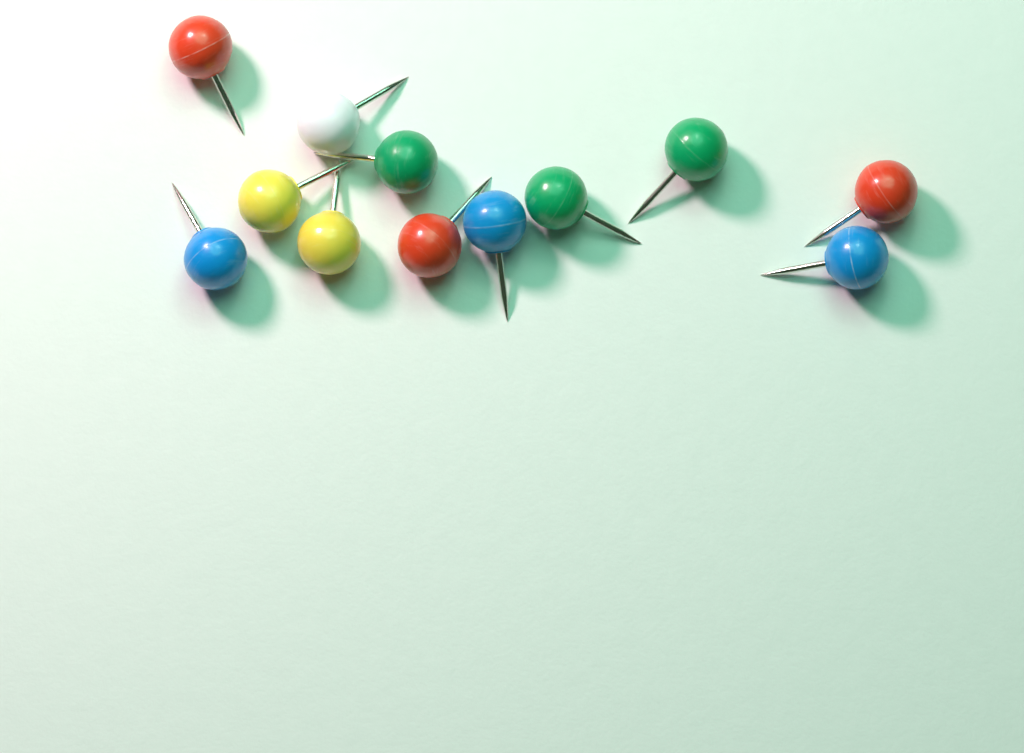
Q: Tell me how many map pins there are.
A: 12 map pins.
